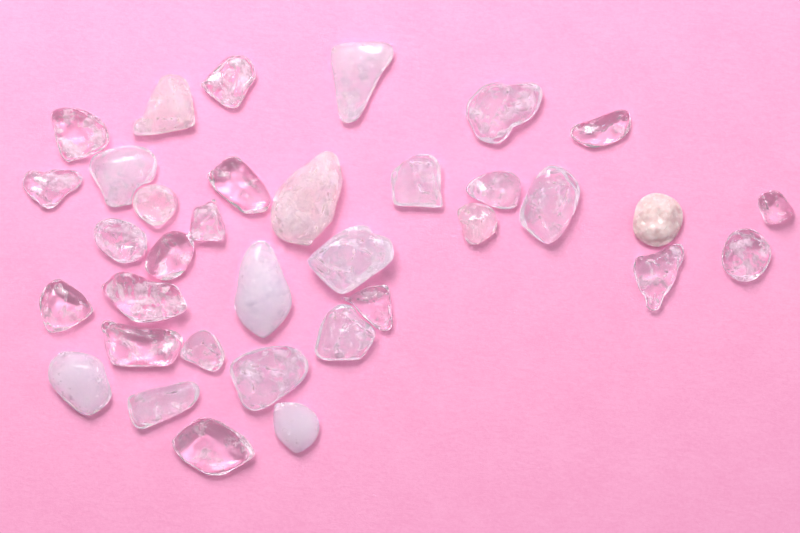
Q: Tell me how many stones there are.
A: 35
